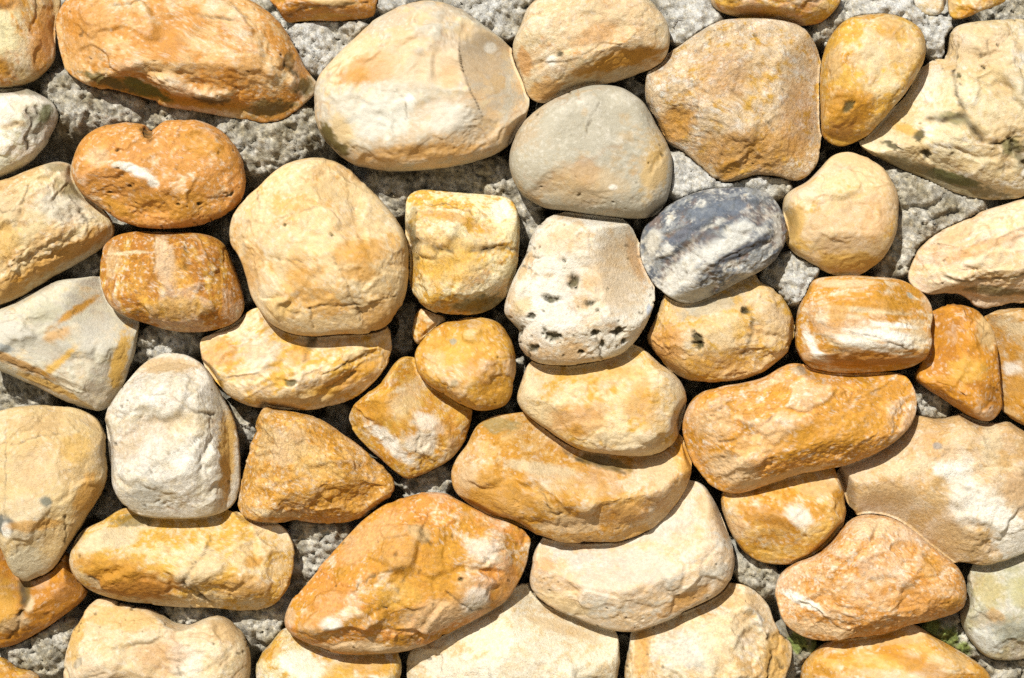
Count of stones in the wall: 51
